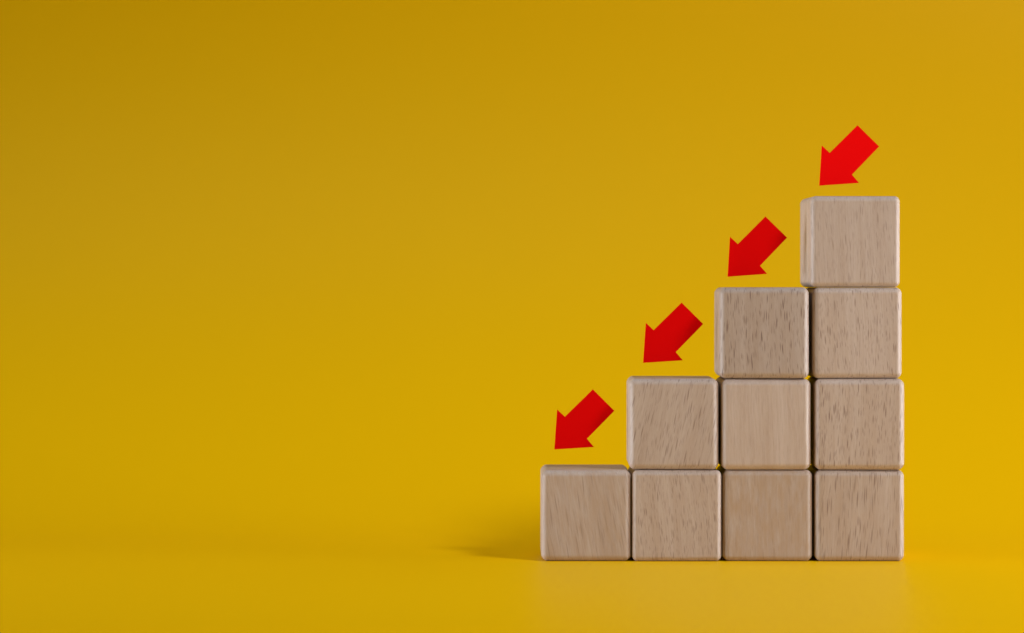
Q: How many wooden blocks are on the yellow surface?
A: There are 10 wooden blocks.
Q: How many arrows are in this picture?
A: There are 4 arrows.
